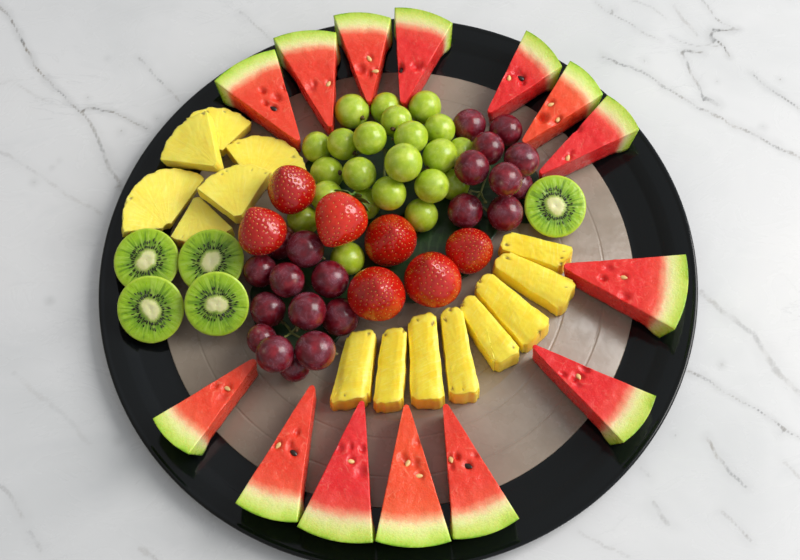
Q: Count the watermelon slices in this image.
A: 14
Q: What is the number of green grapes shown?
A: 22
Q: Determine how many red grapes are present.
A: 21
